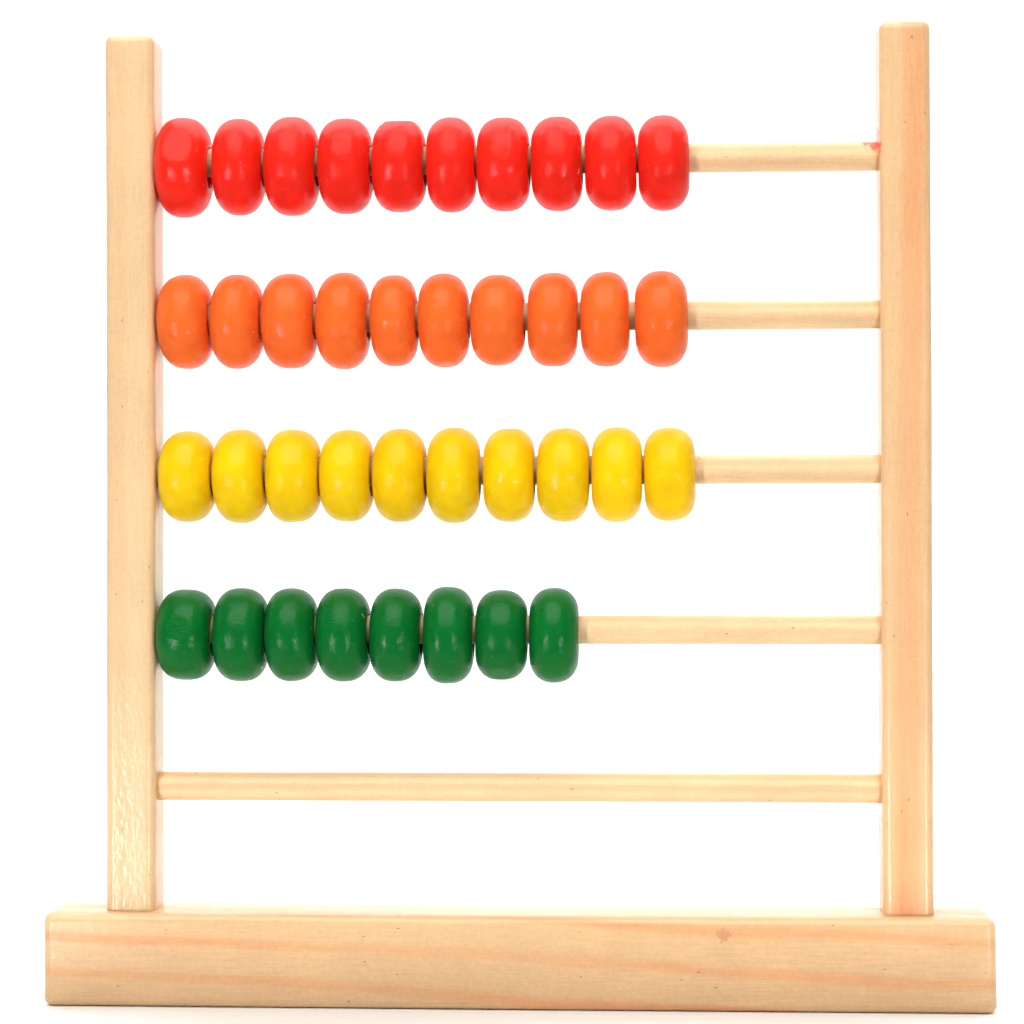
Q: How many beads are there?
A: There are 38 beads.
